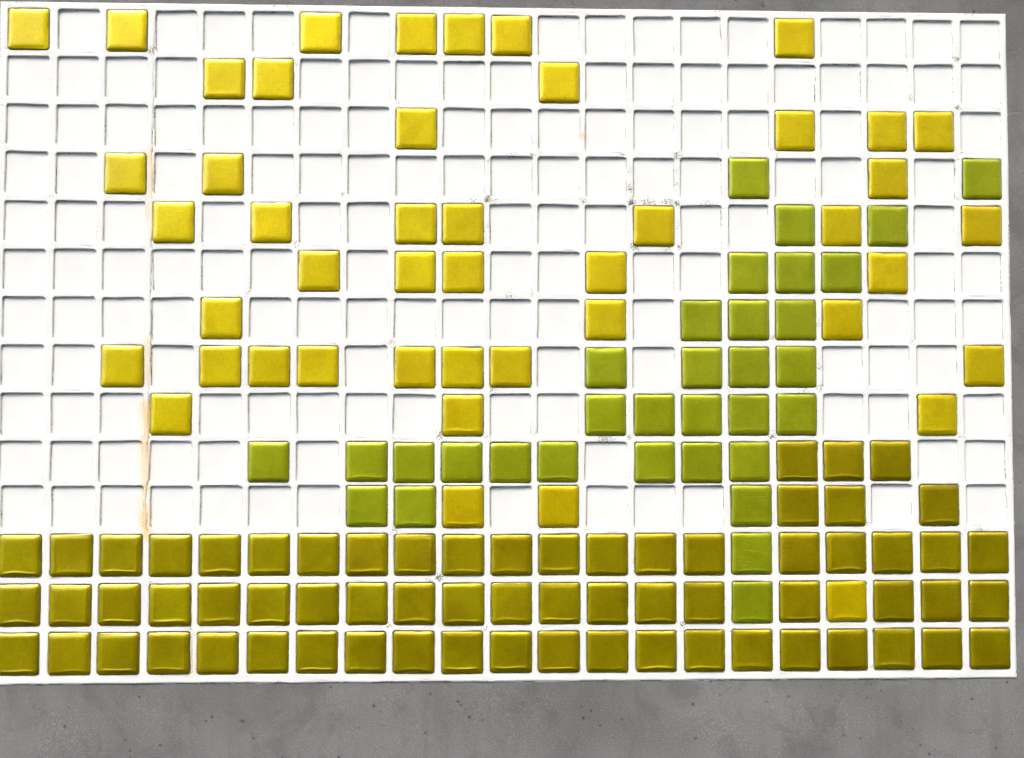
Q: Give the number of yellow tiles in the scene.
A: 46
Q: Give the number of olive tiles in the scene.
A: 66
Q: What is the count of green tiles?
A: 33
